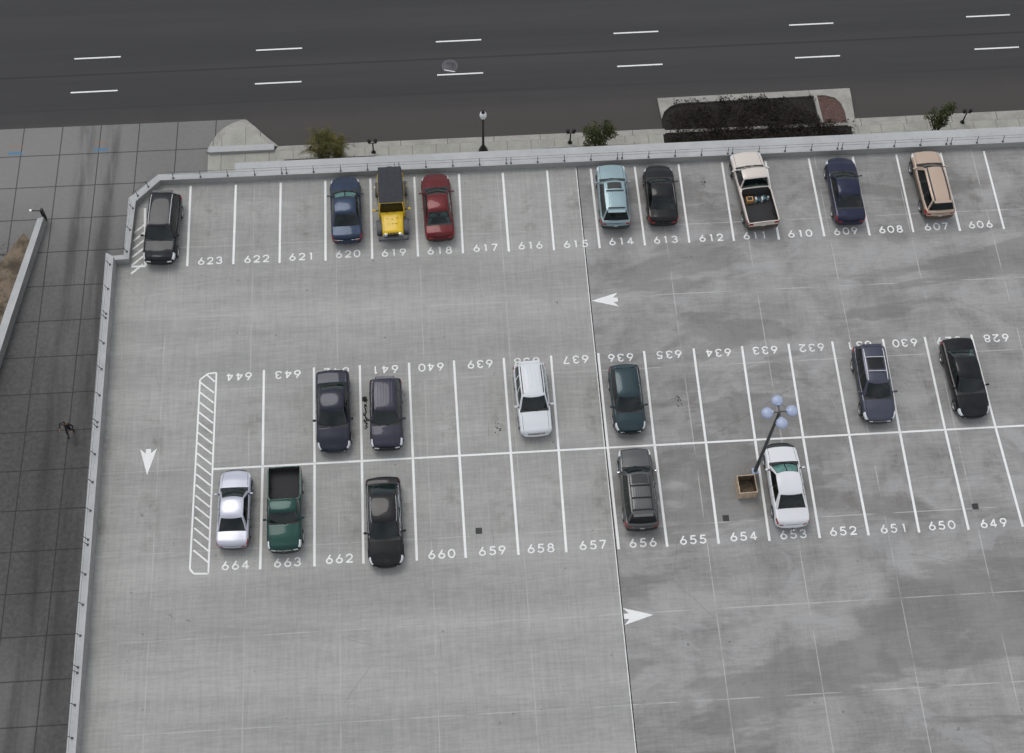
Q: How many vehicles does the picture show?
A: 20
